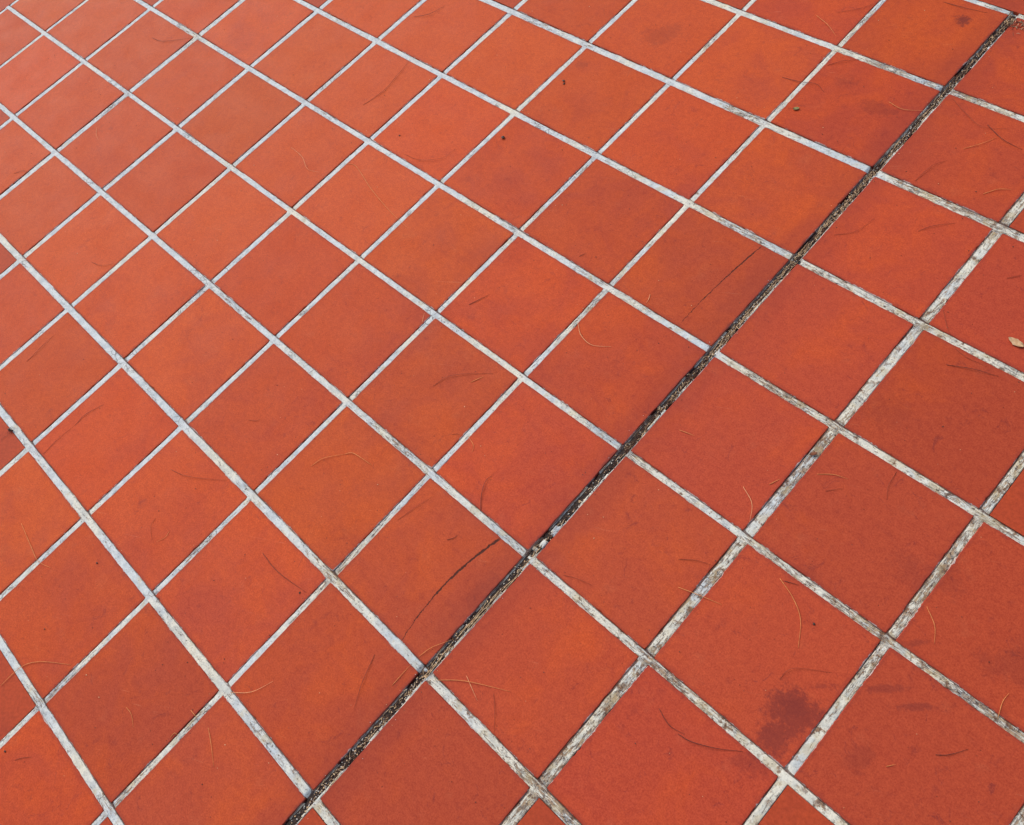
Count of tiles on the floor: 74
